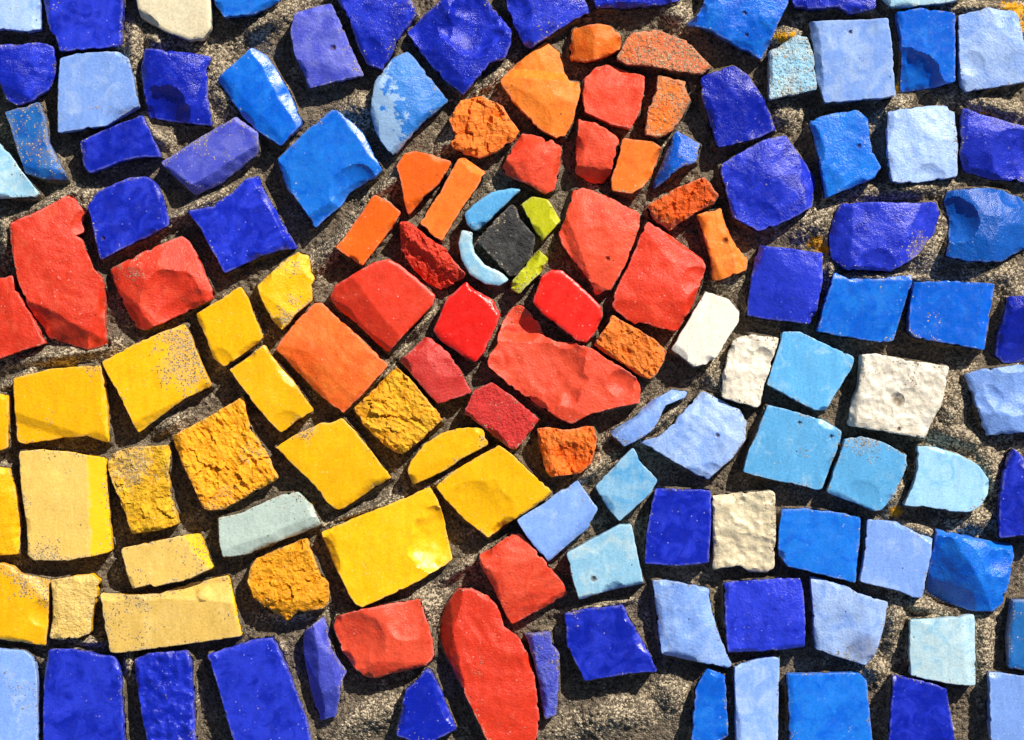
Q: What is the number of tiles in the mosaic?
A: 135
